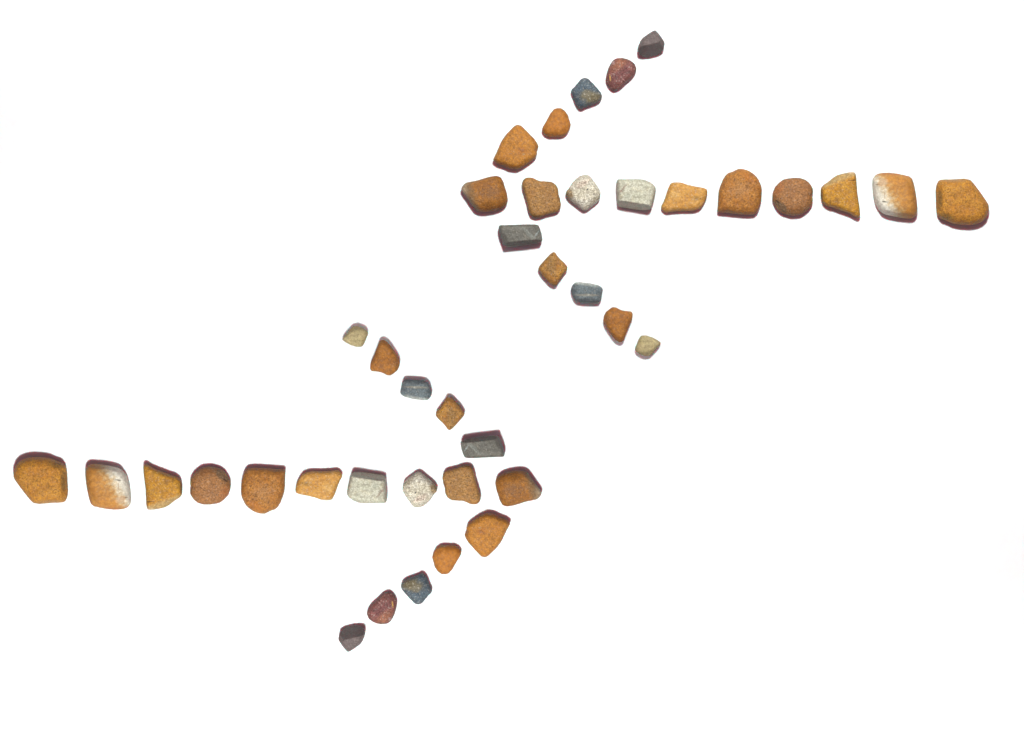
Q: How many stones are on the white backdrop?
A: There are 40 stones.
